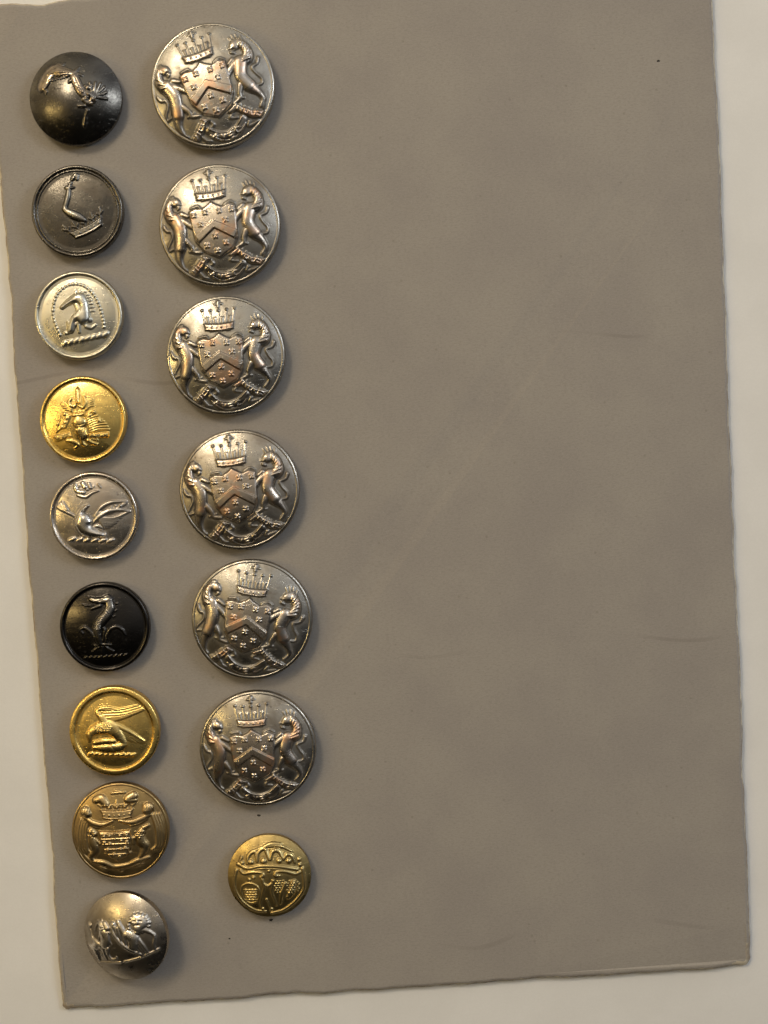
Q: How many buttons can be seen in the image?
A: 16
